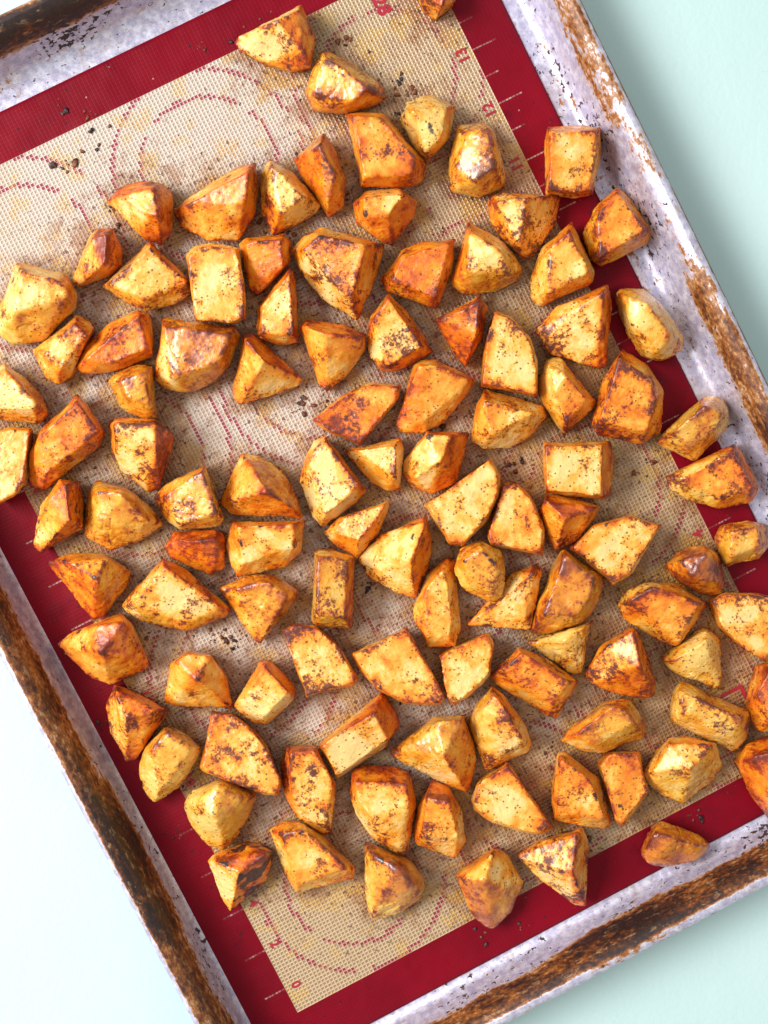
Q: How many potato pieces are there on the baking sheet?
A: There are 108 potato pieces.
